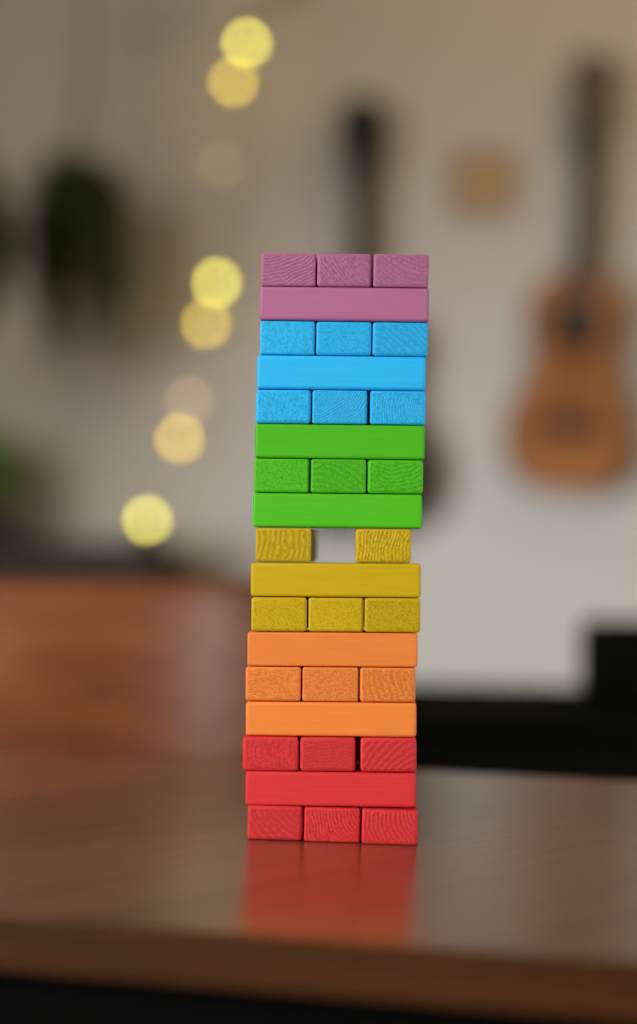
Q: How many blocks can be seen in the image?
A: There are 34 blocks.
